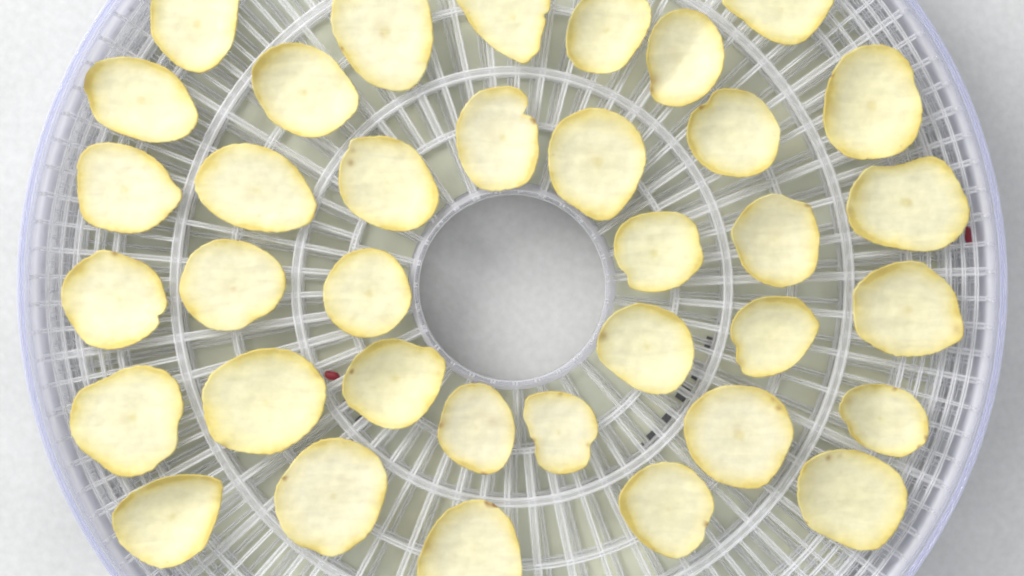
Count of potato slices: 36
